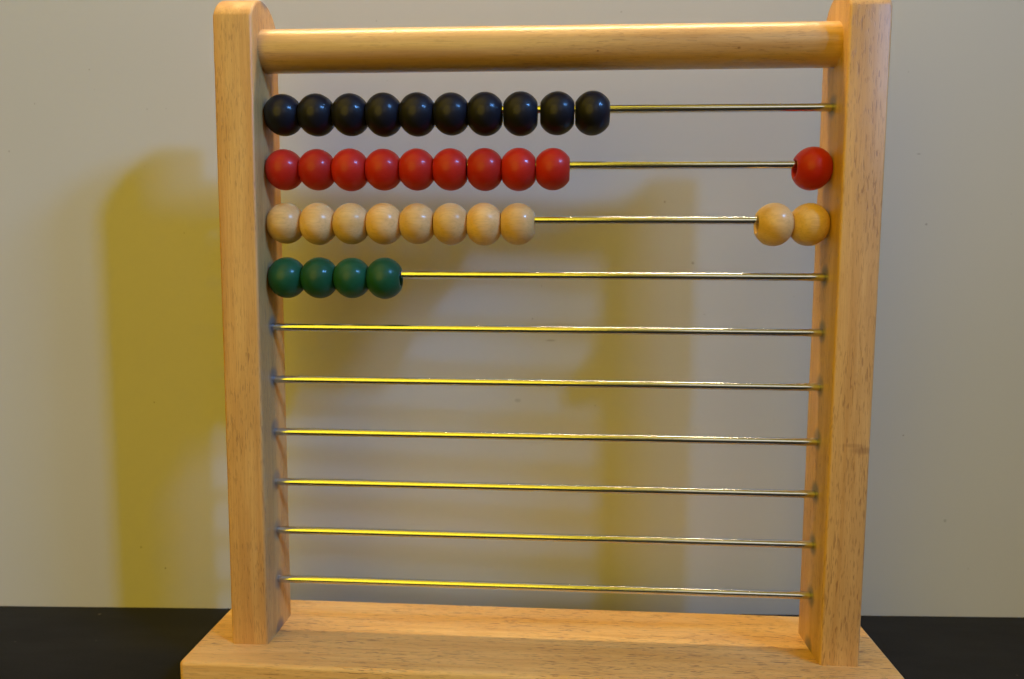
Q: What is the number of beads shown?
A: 34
